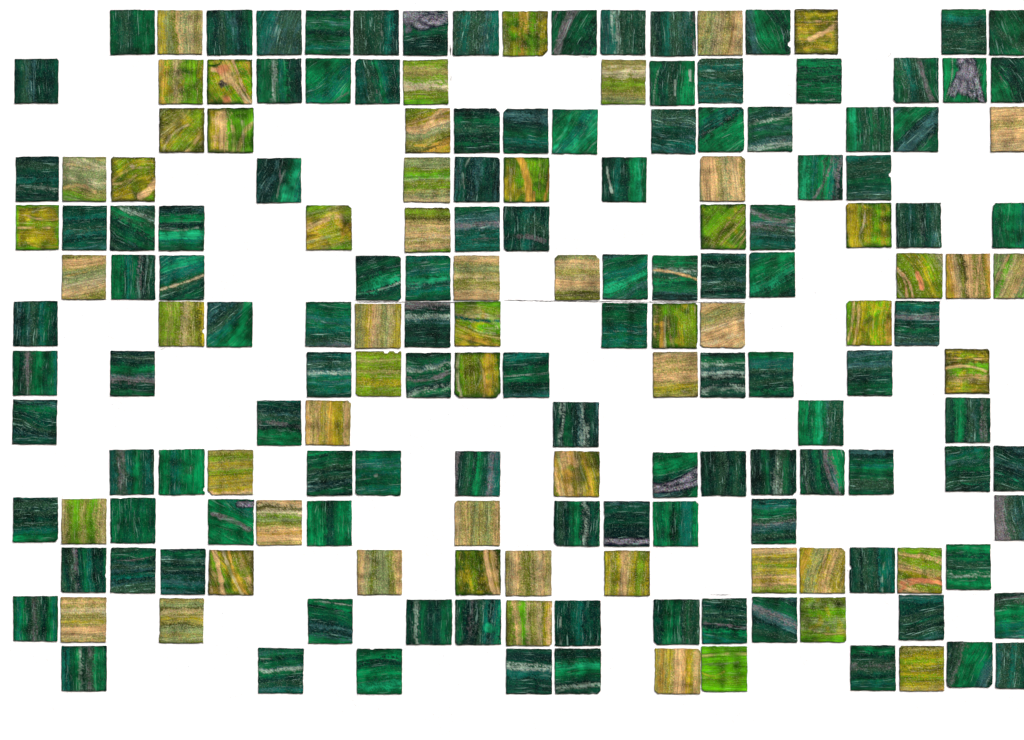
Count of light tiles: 59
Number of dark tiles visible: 116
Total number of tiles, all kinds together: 175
